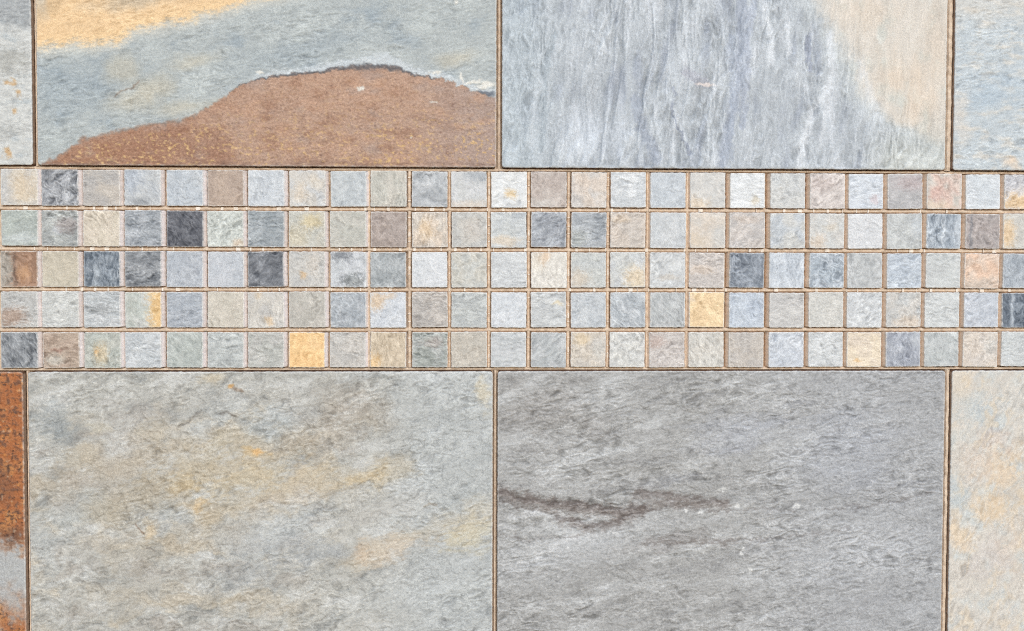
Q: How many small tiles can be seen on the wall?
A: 130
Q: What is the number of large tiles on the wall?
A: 8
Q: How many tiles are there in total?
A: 138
